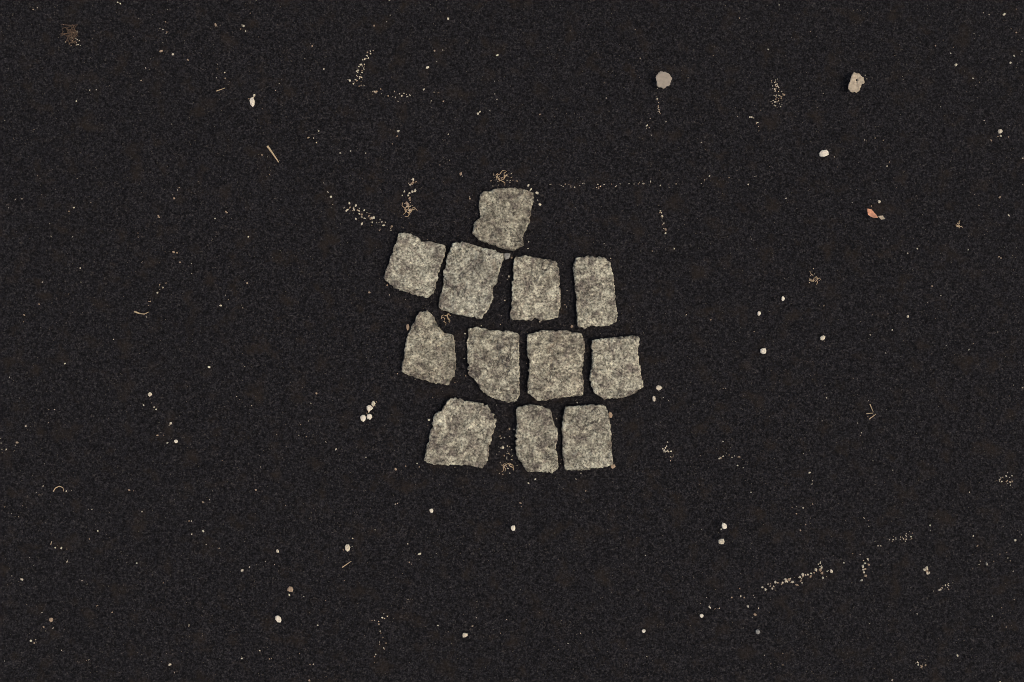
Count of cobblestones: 12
